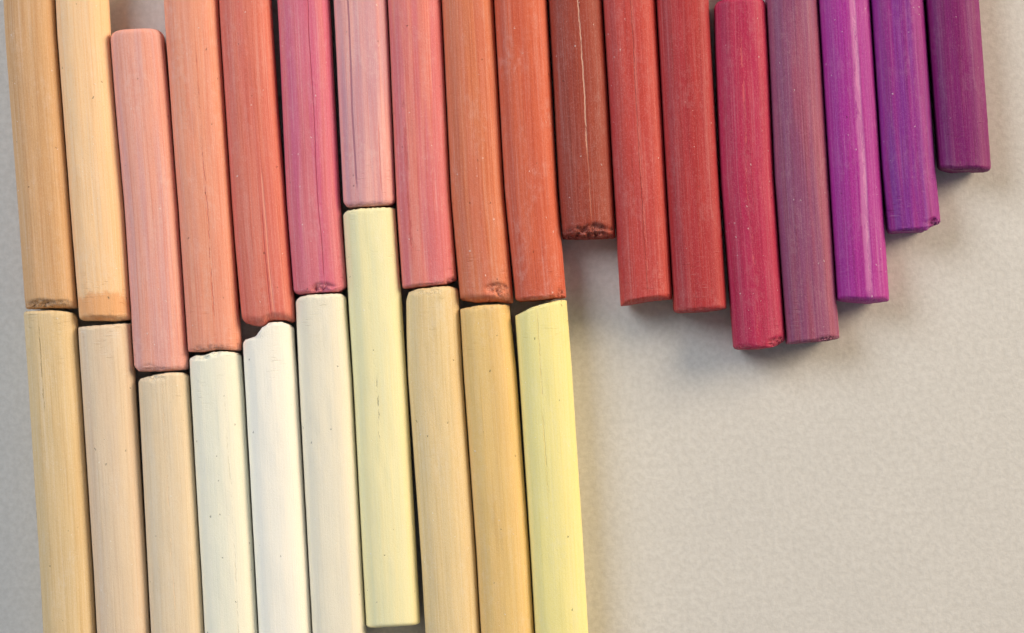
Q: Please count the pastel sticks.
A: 28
